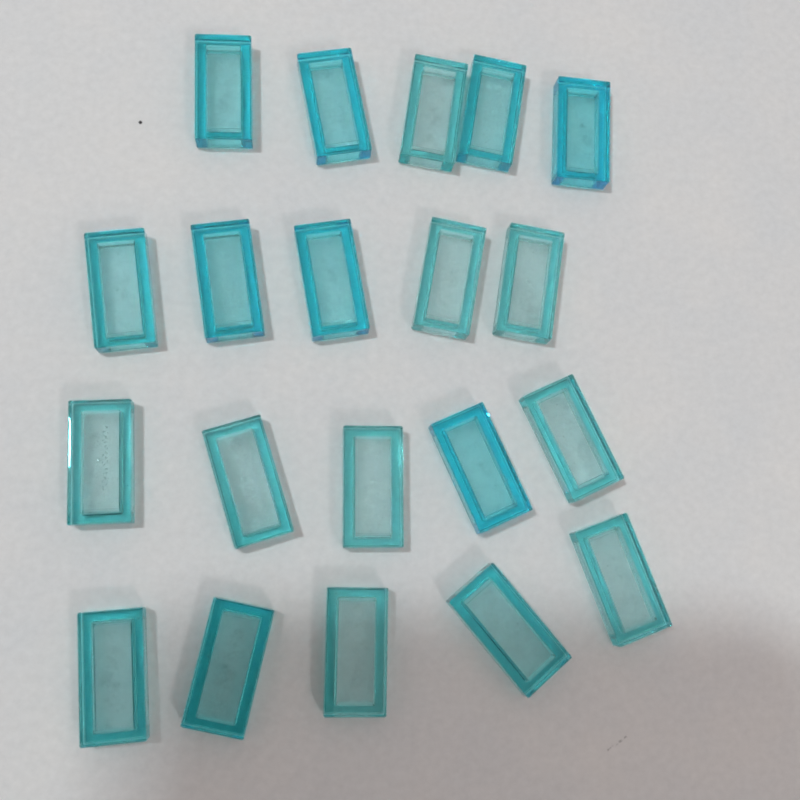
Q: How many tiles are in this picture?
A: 20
